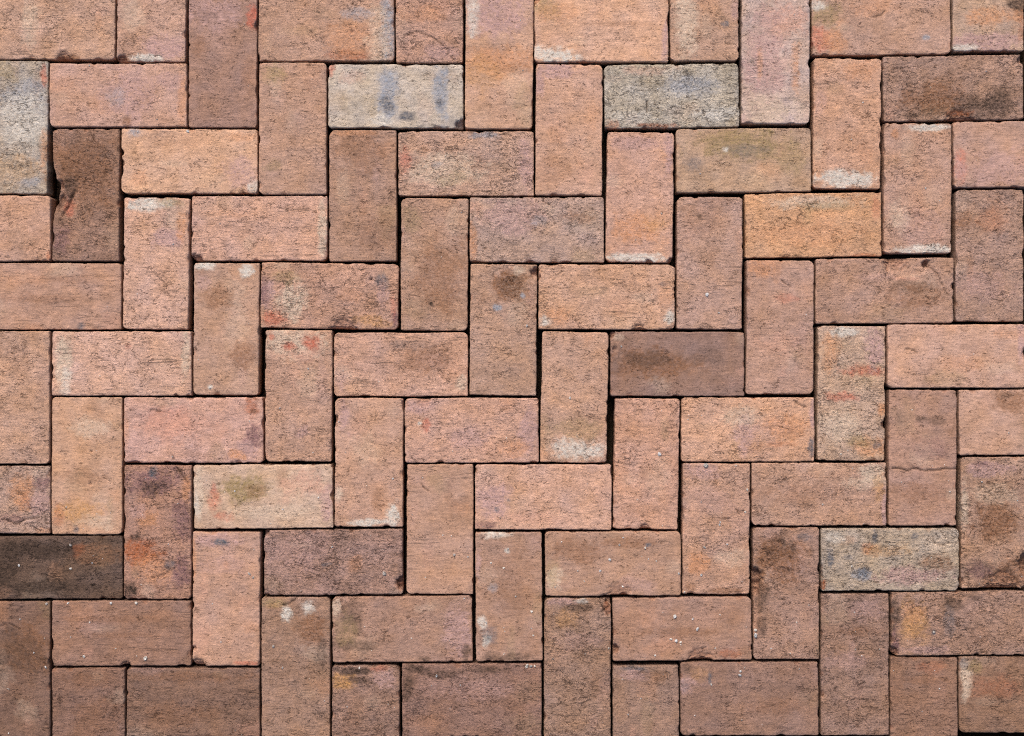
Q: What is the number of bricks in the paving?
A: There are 89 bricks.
